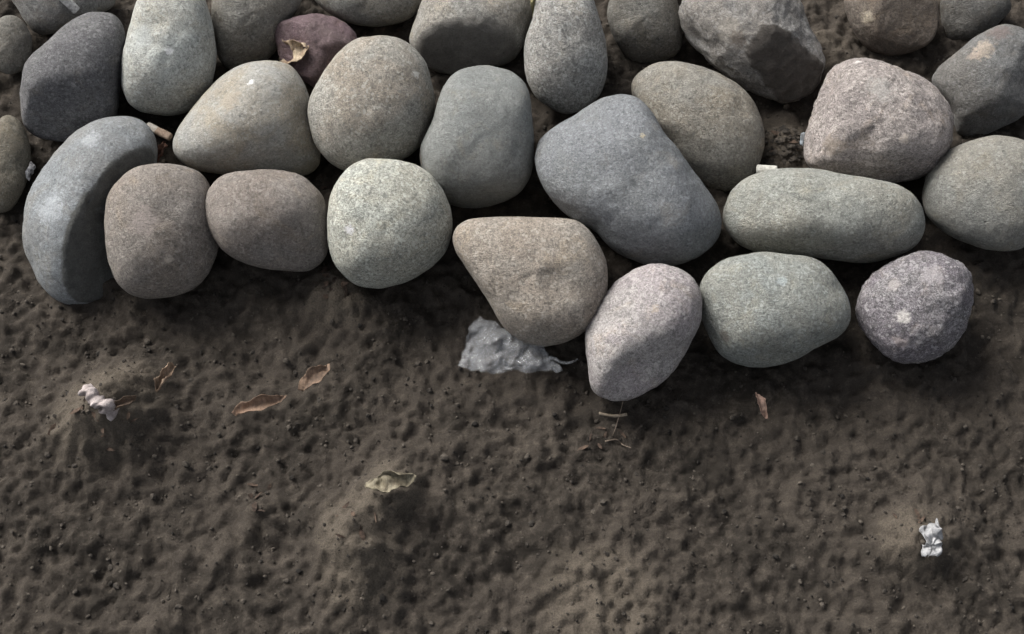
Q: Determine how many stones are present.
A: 31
